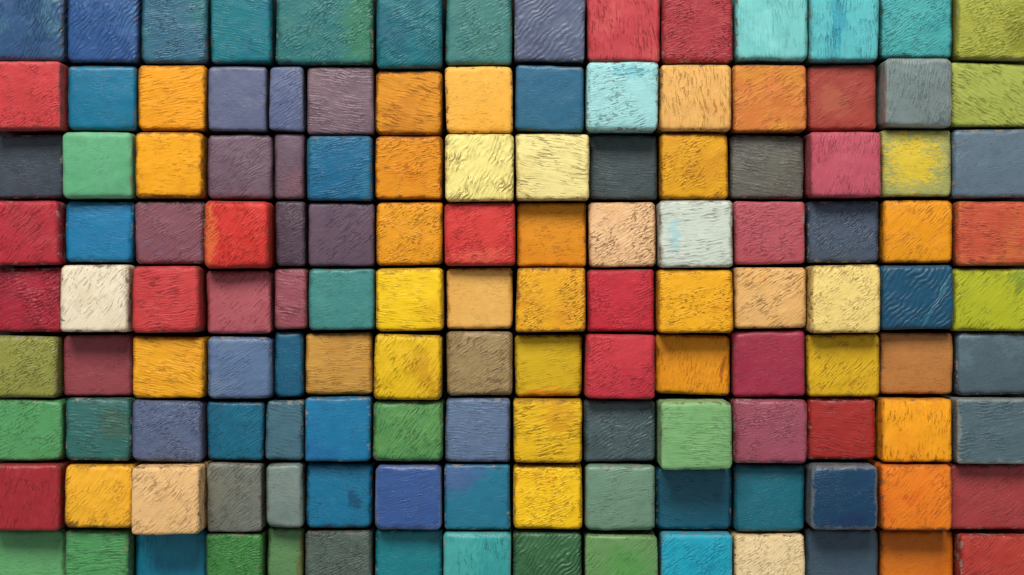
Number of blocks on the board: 134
